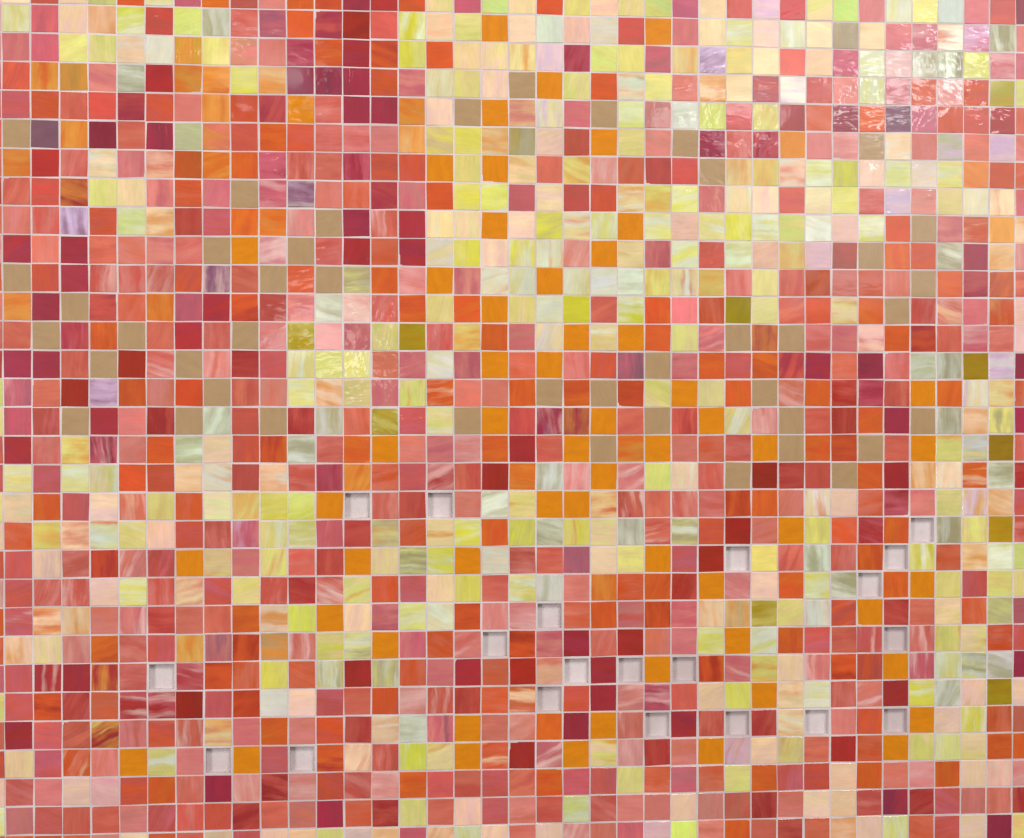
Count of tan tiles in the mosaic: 43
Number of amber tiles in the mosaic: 57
